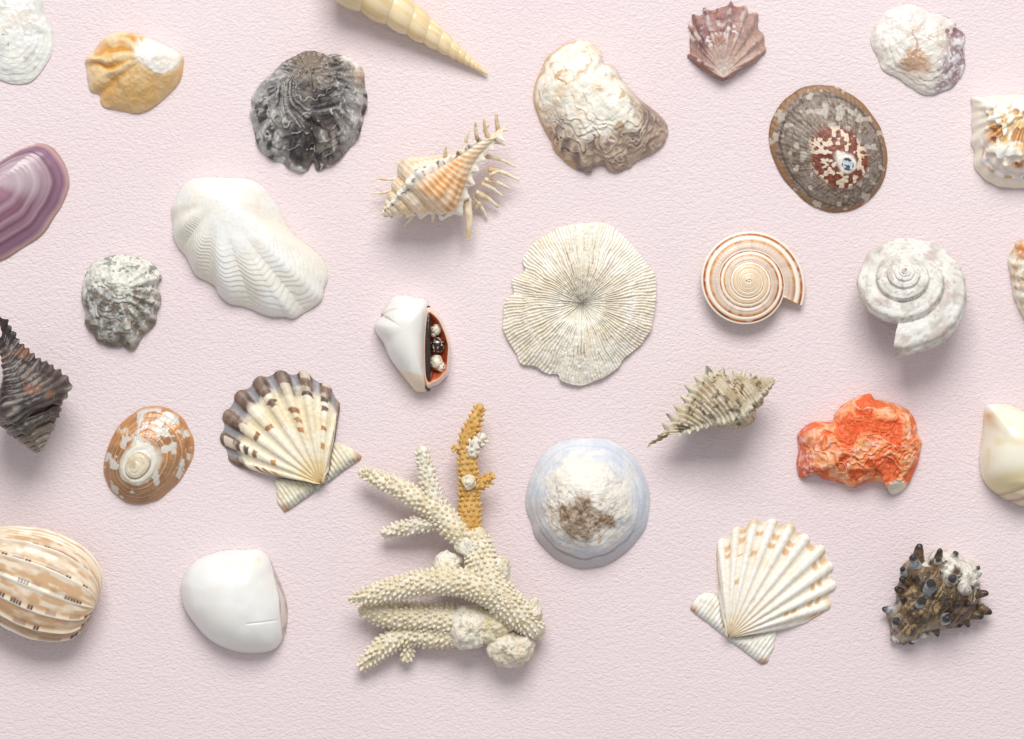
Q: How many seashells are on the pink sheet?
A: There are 28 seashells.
